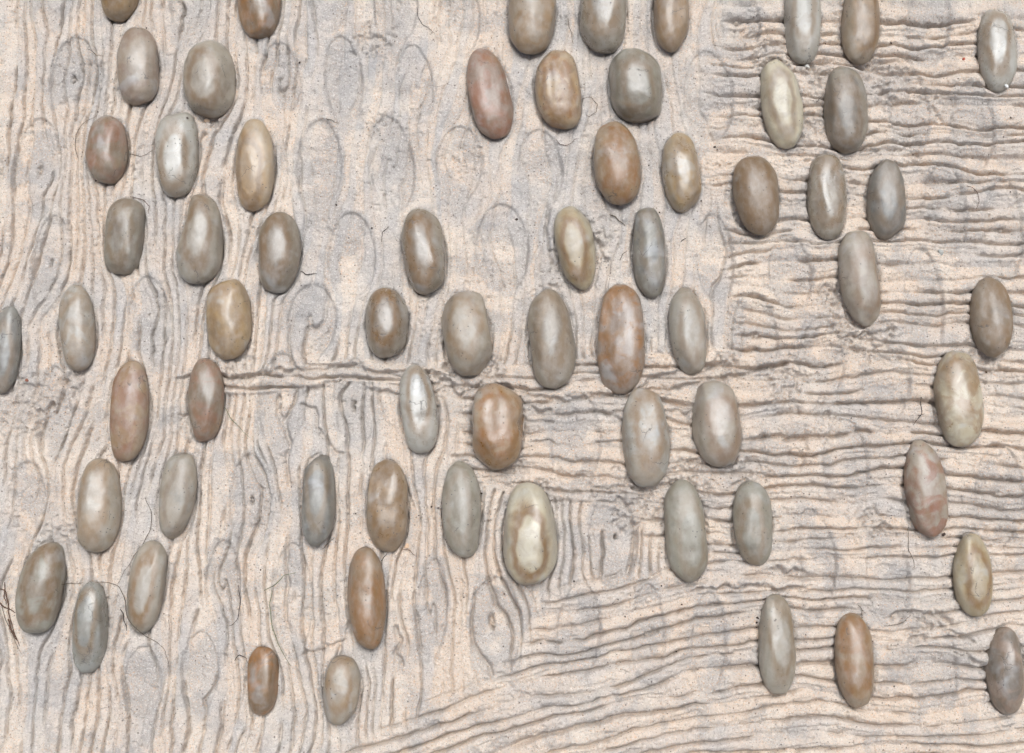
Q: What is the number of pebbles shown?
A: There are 65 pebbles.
